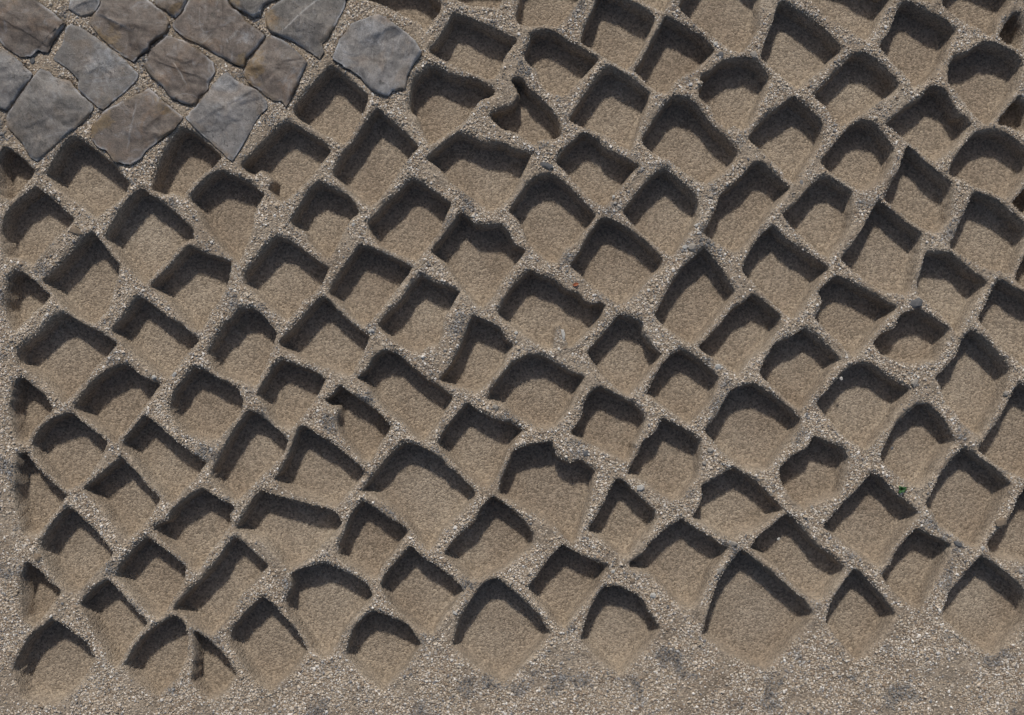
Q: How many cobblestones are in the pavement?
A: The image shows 15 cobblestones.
